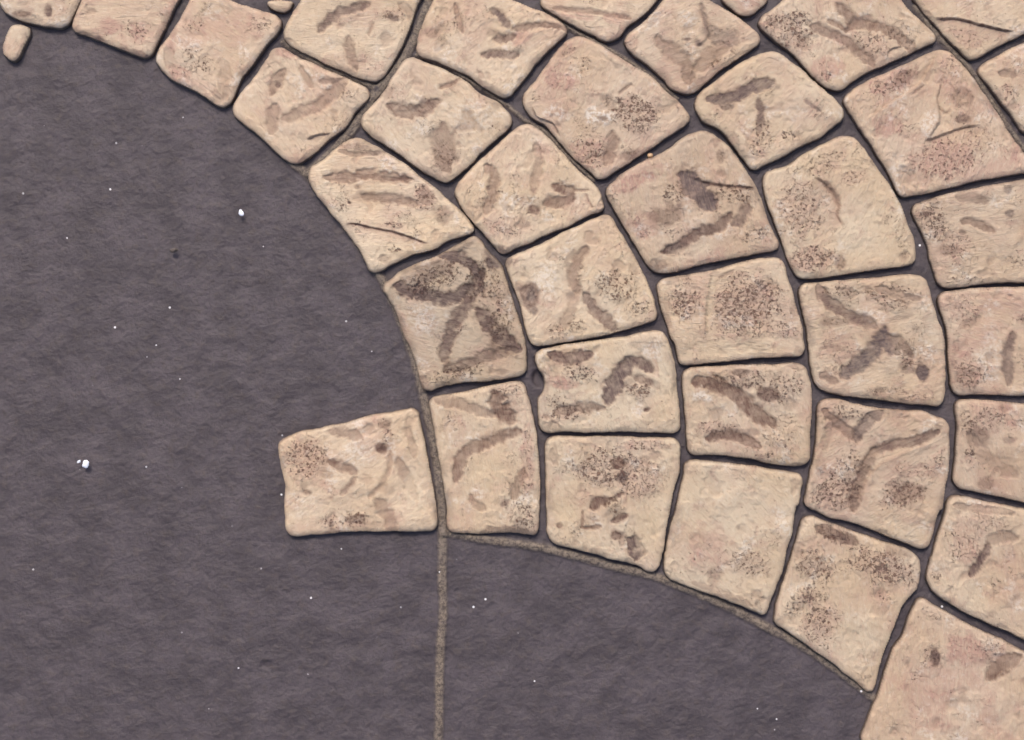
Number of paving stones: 39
